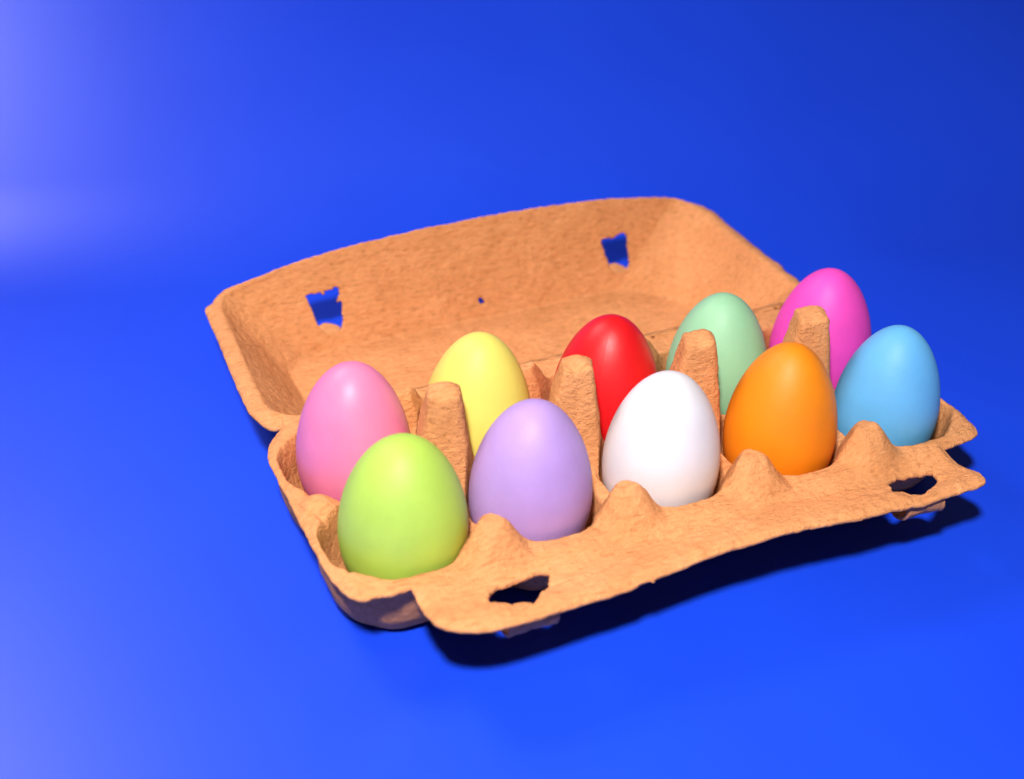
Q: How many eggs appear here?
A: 10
